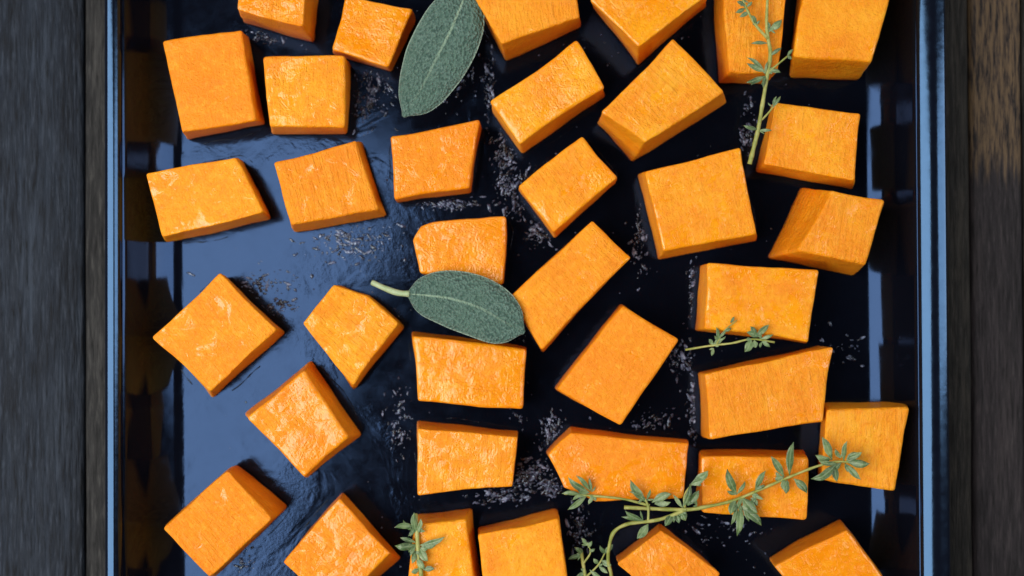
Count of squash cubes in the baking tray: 36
